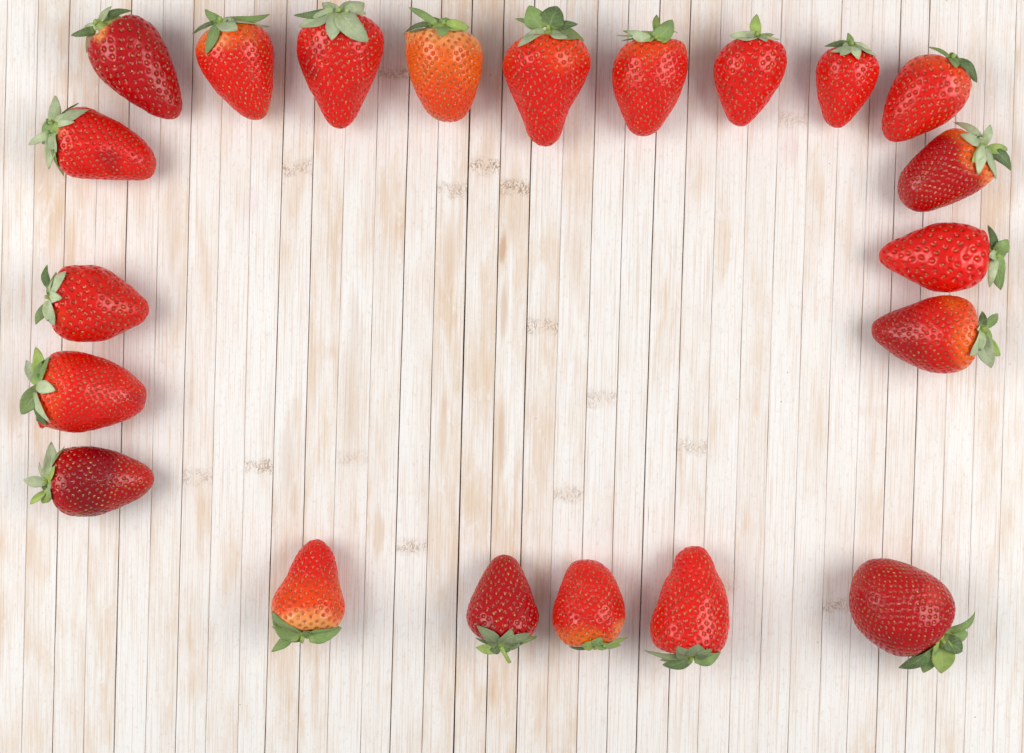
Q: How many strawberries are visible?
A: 21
